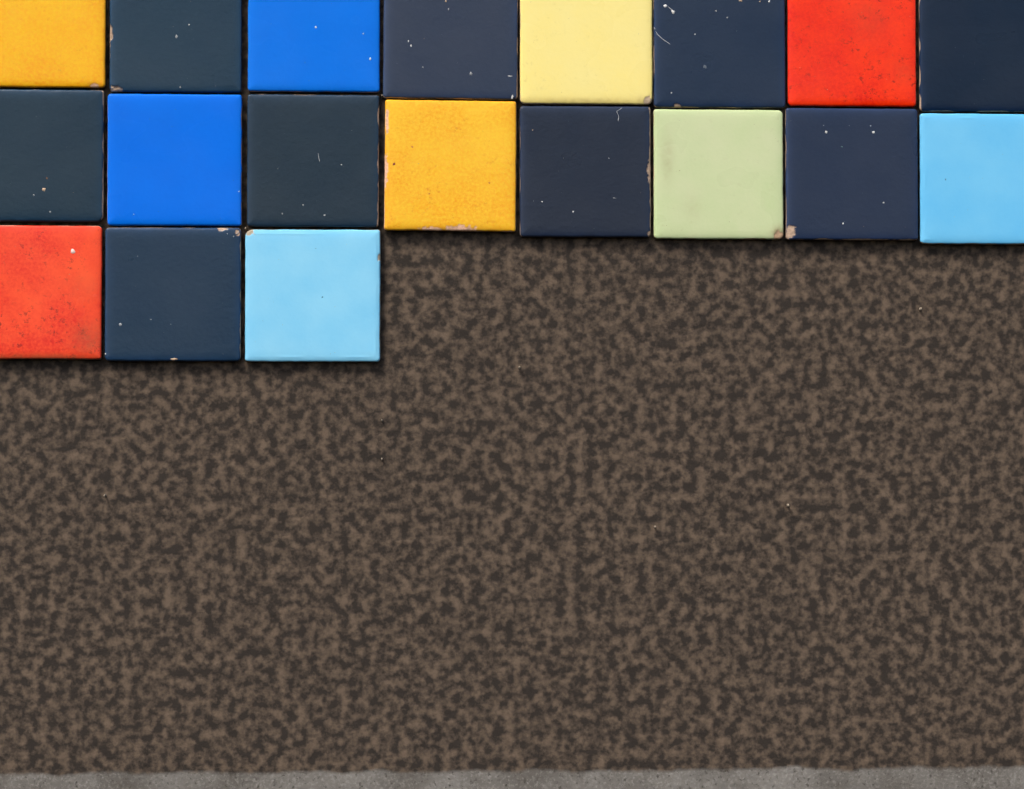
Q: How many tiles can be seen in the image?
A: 19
